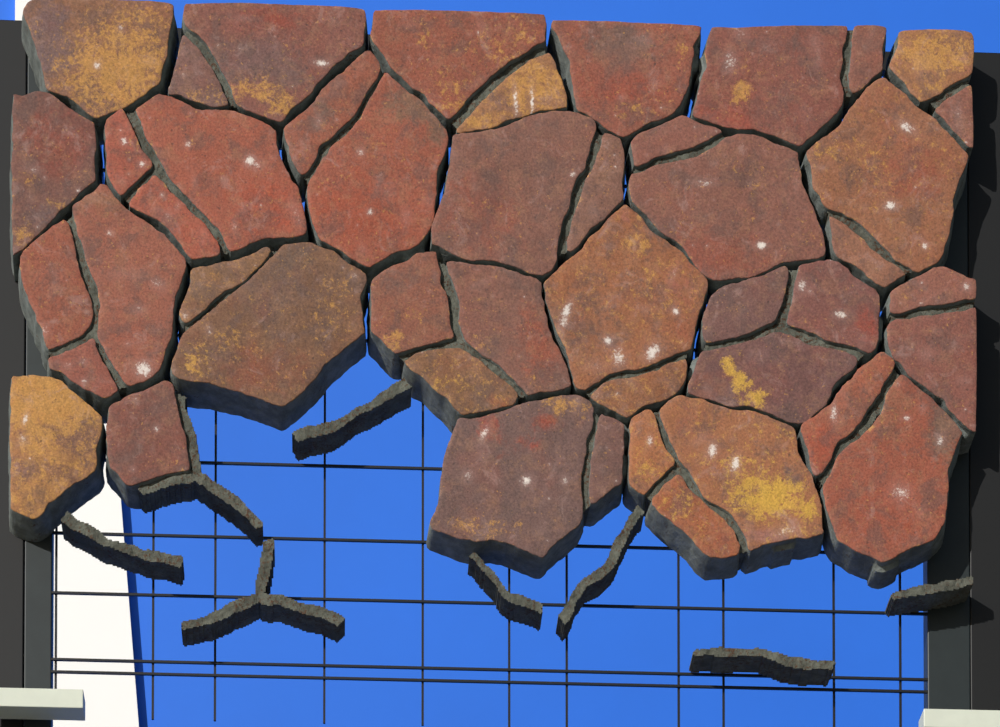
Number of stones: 46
